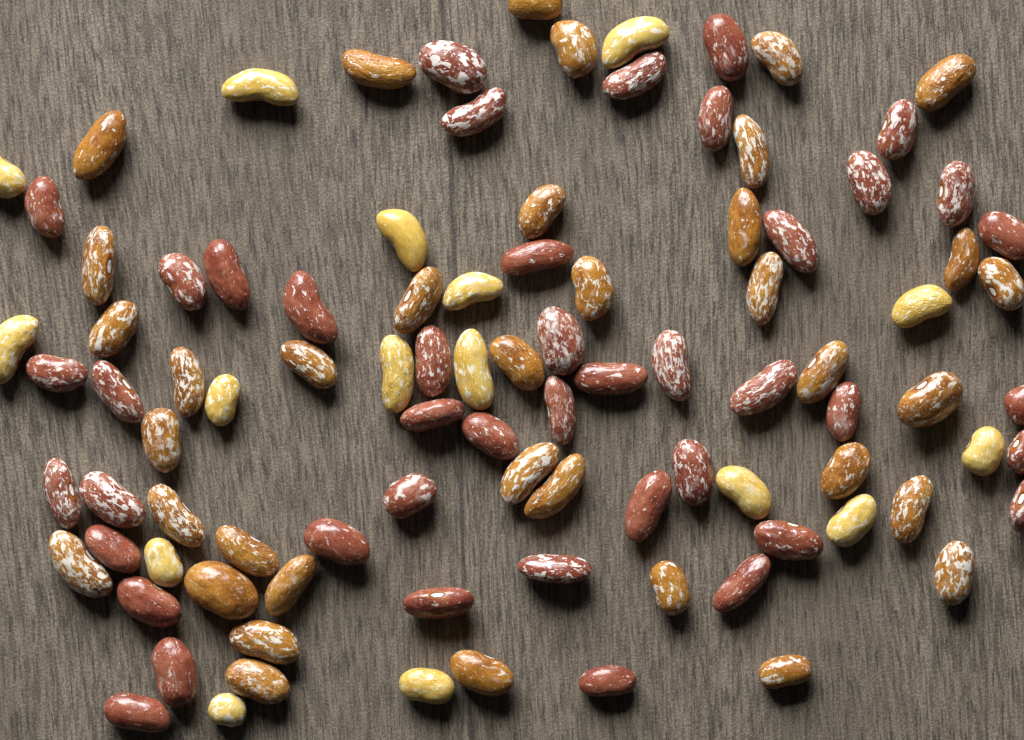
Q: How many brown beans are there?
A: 37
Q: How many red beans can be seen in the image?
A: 44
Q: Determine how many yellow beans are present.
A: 16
